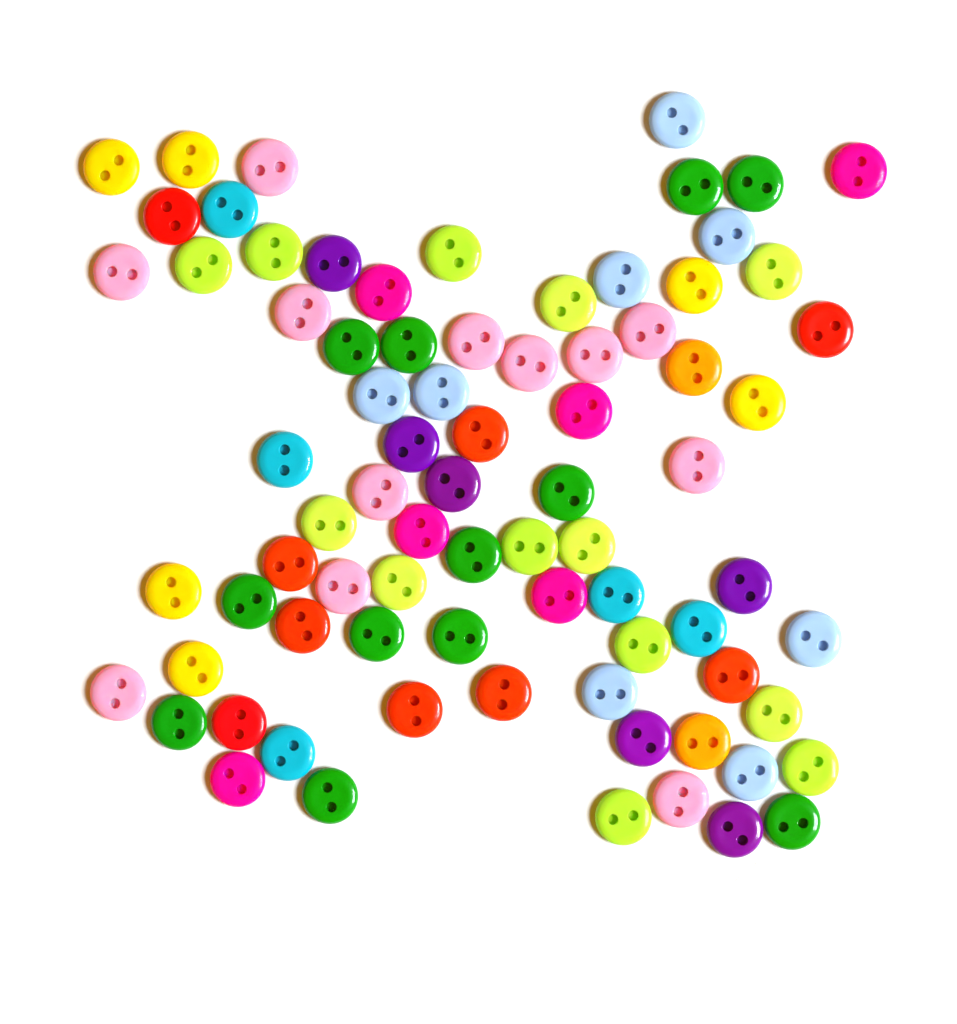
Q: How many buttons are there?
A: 79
